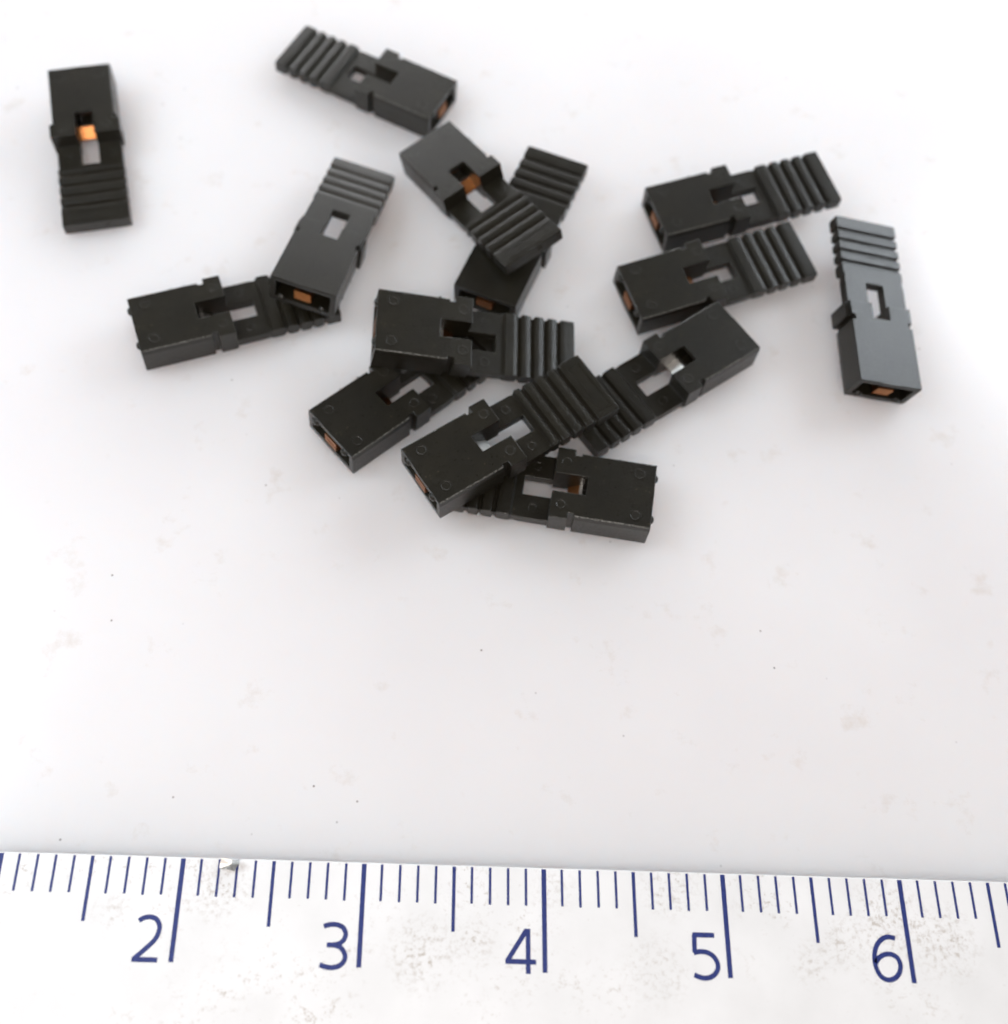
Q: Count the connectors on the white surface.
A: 14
